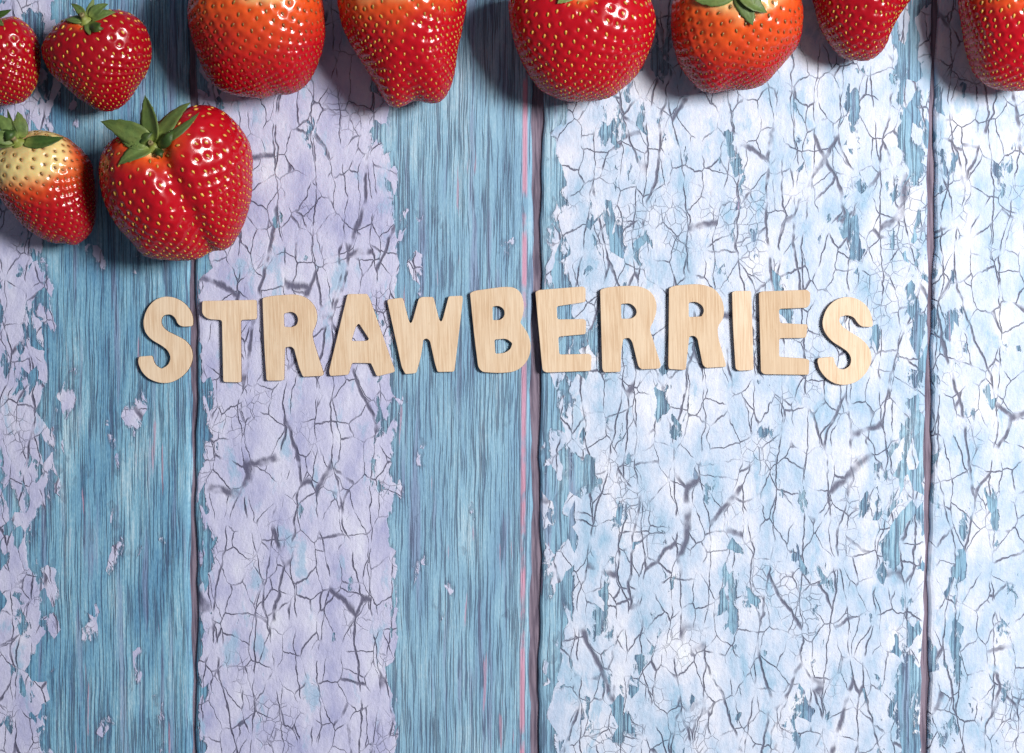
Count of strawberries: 10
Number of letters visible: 12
